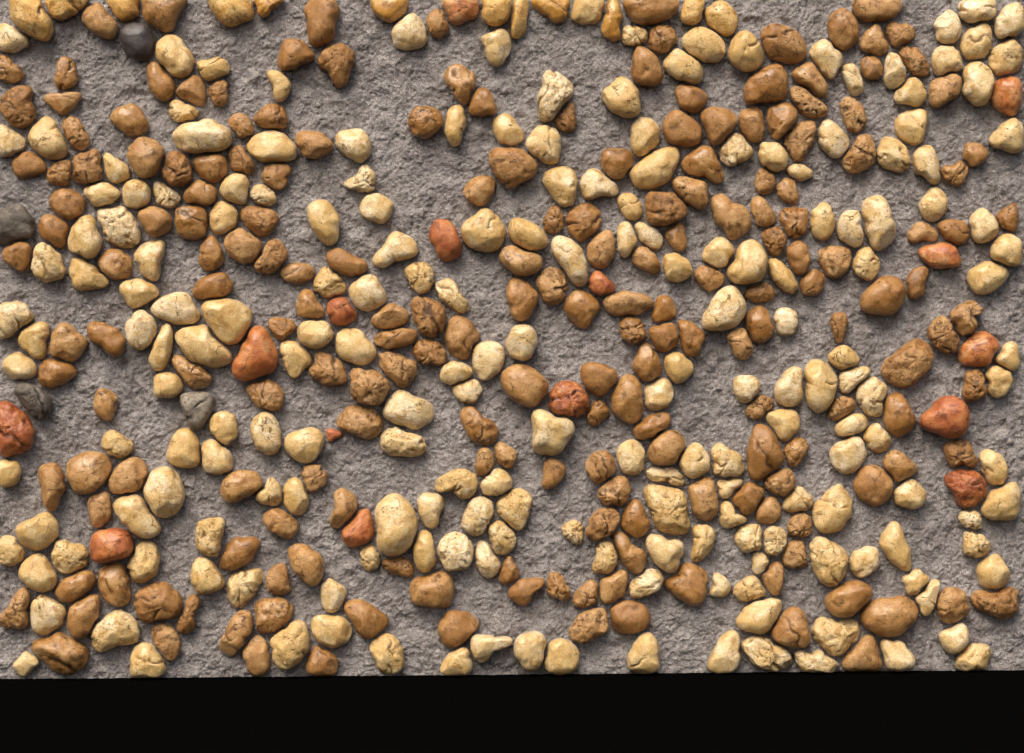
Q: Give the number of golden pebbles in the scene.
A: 12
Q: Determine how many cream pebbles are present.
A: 200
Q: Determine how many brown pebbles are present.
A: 200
